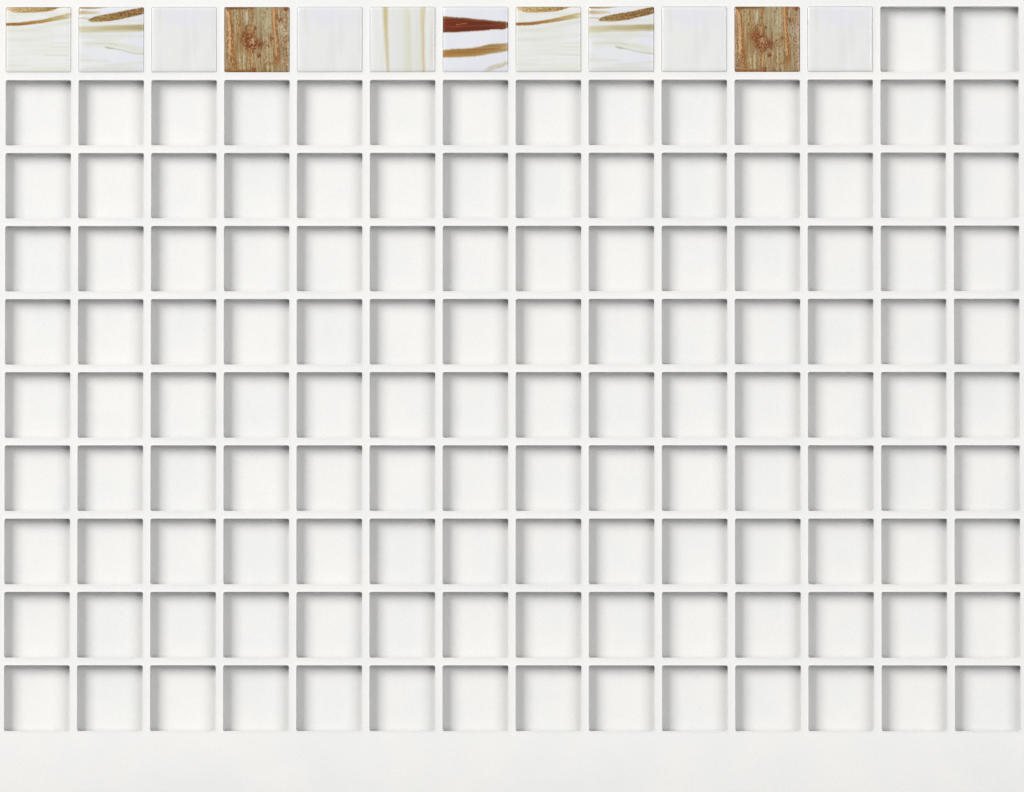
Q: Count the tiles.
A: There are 12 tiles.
